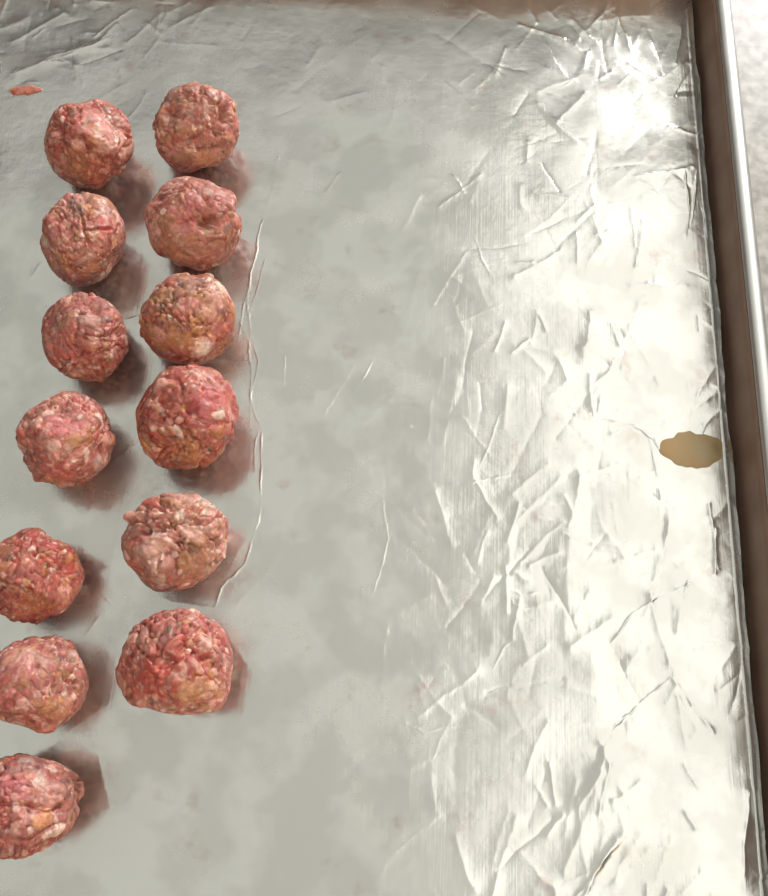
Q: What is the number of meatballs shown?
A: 13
